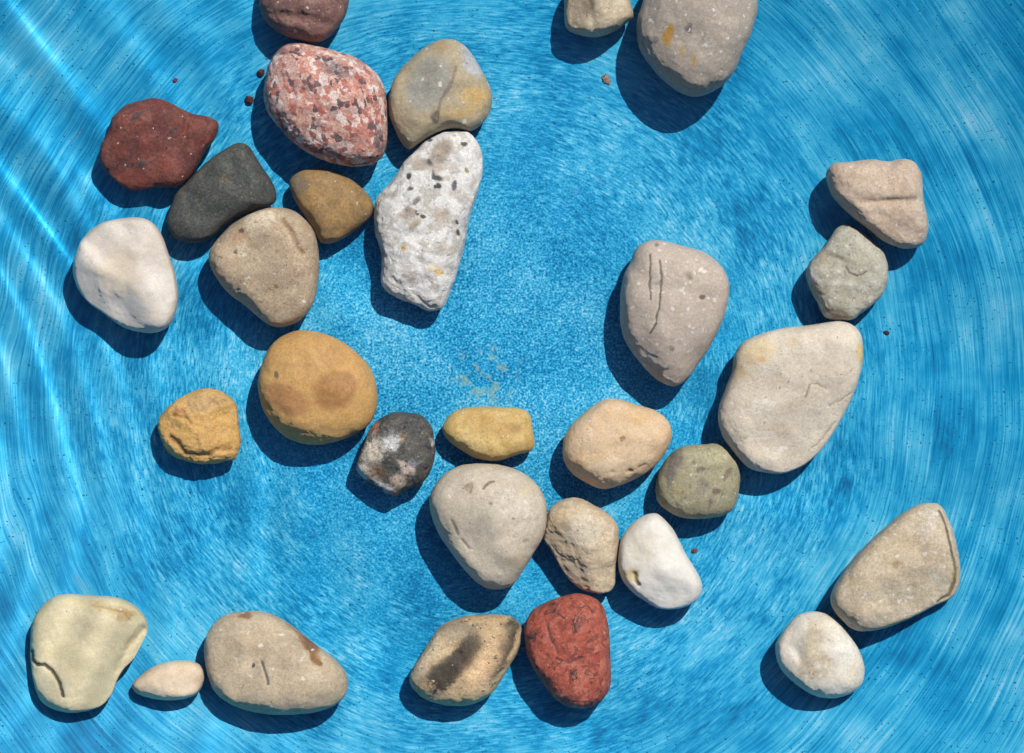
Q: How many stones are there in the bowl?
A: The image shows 31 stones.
